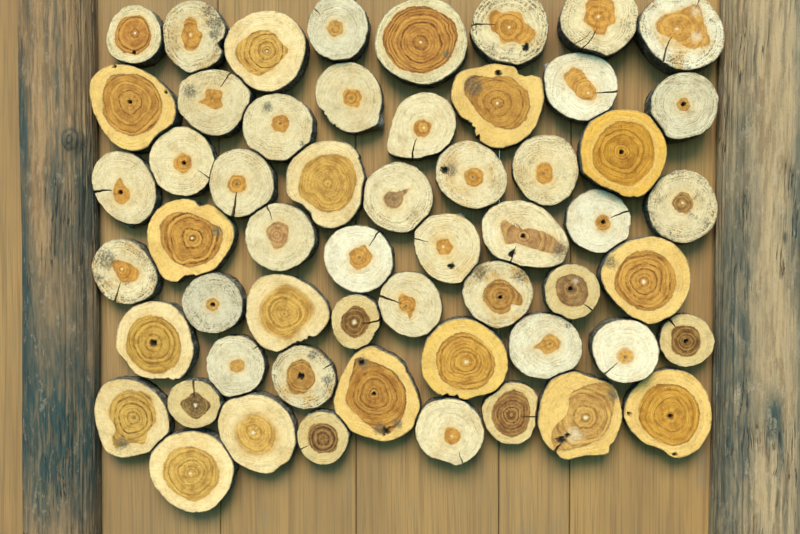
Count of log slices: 56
